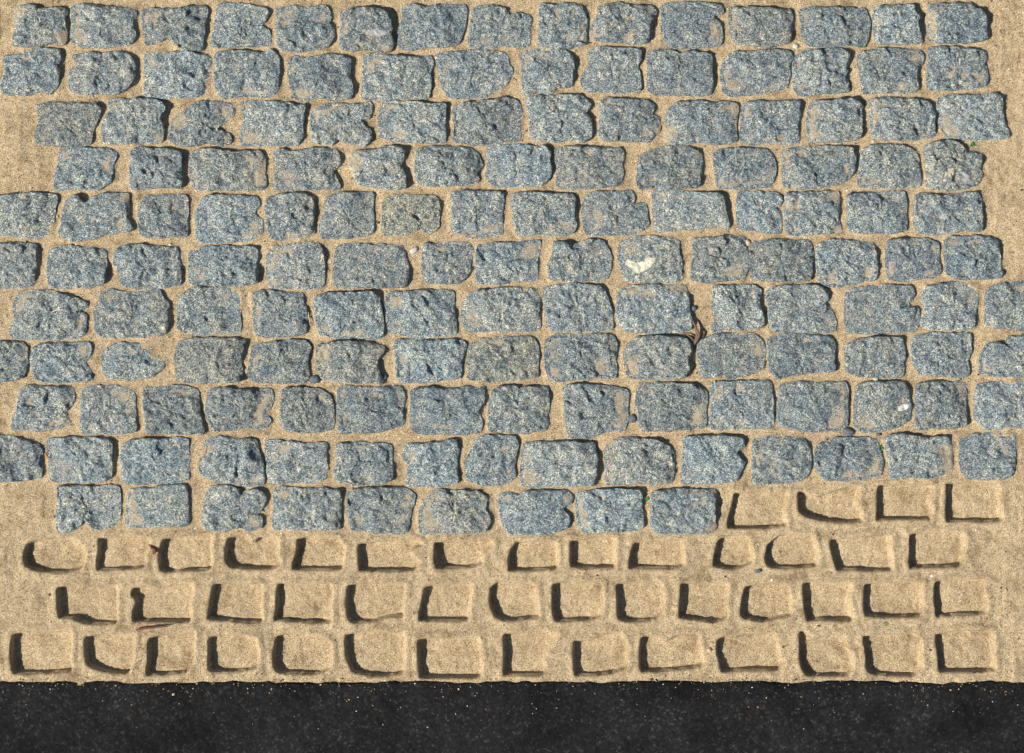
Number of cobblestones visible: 154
